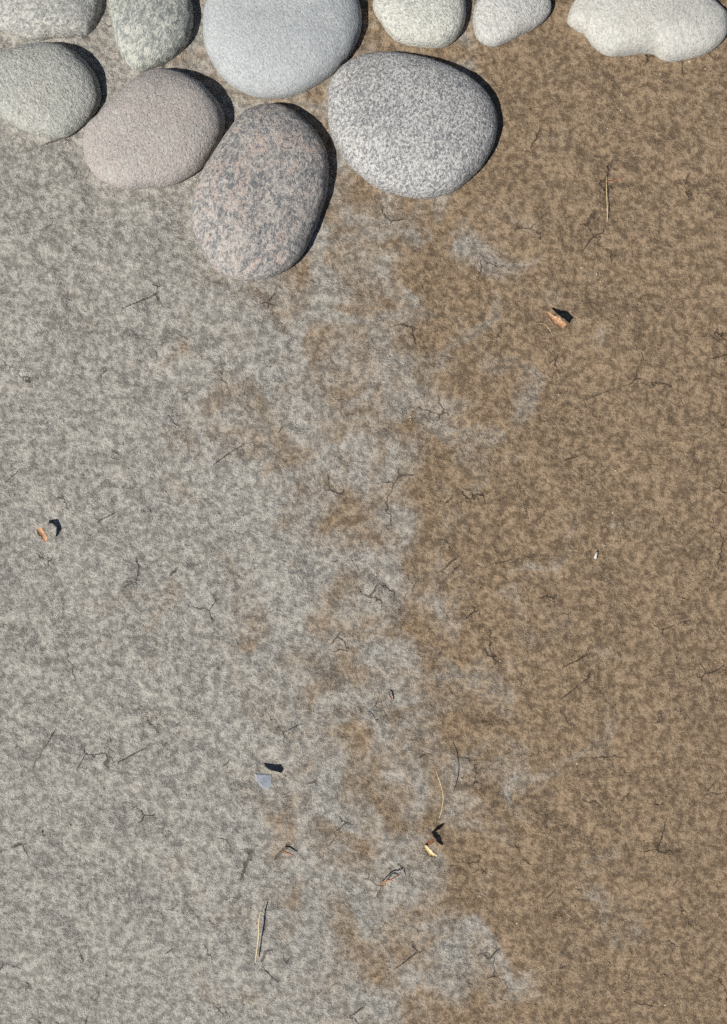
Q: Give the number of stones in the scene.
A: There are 10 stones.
